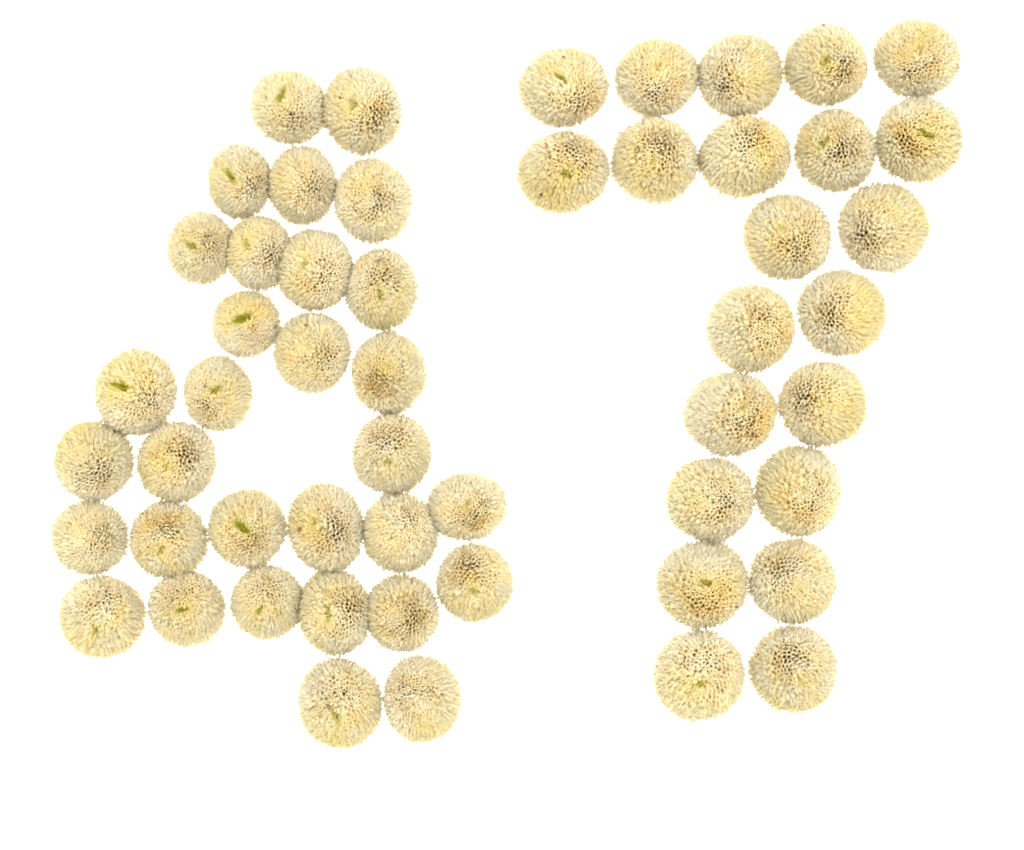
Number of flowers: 53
